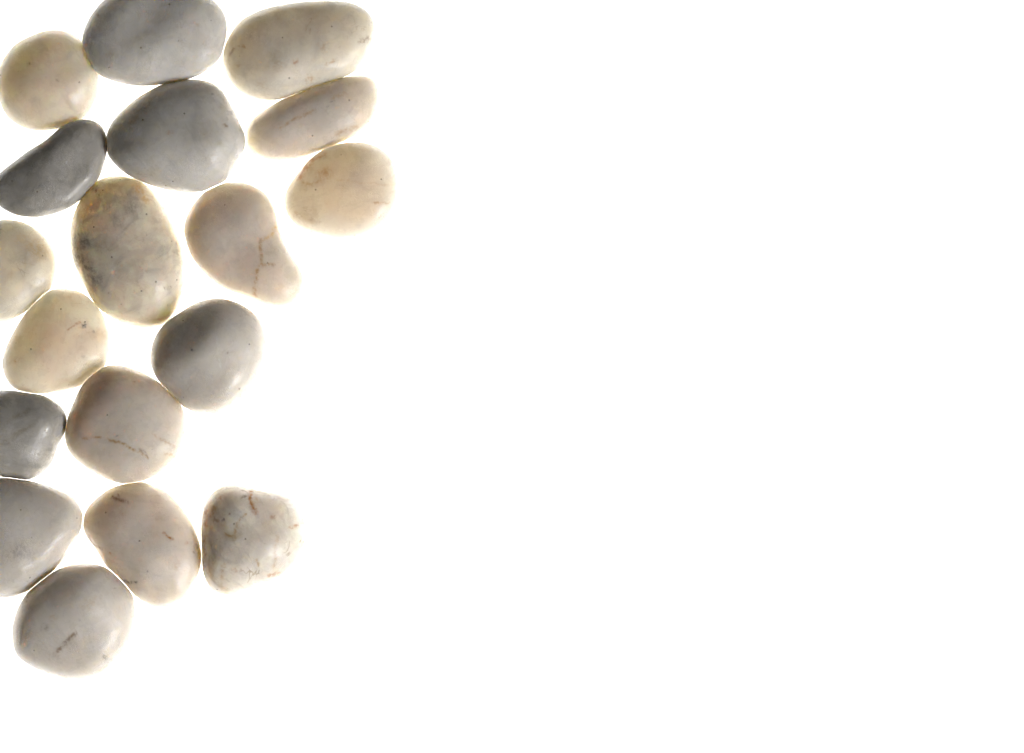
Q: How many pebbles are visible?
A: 18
